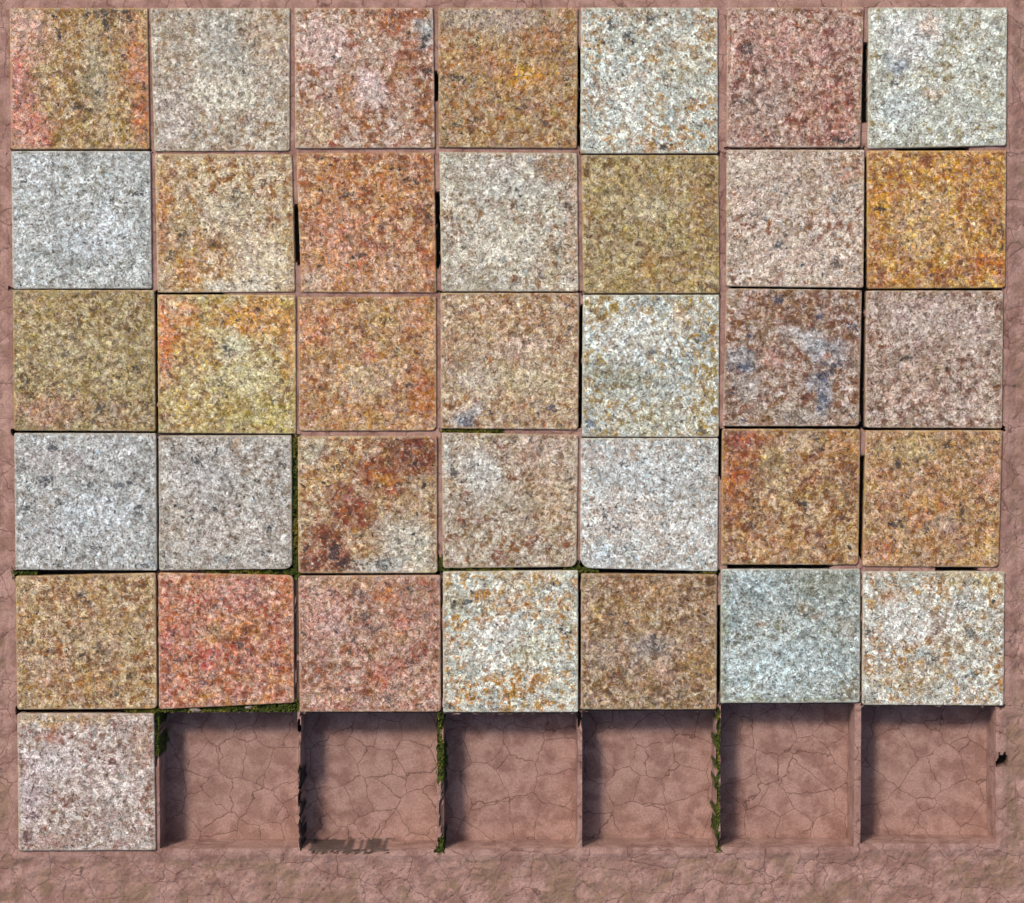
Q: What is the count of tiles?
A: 36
